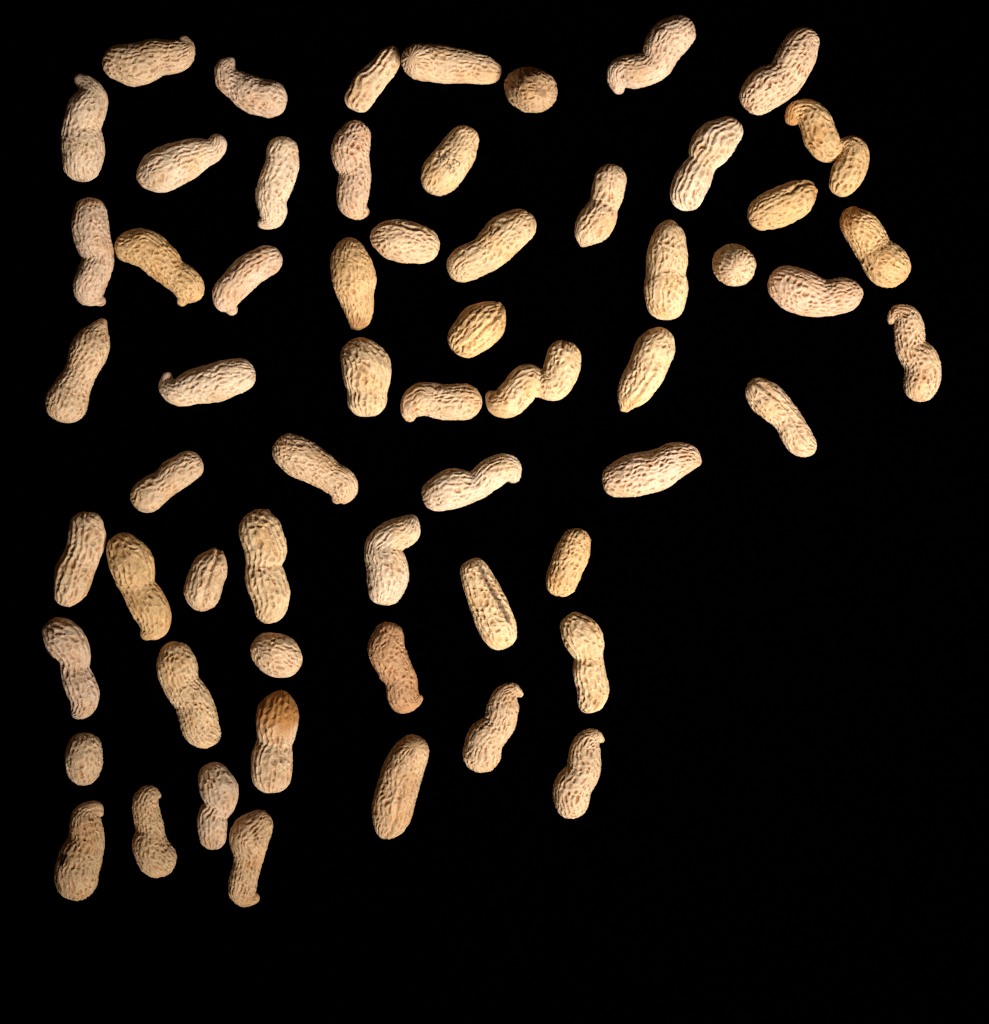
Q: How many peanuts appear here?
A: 60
